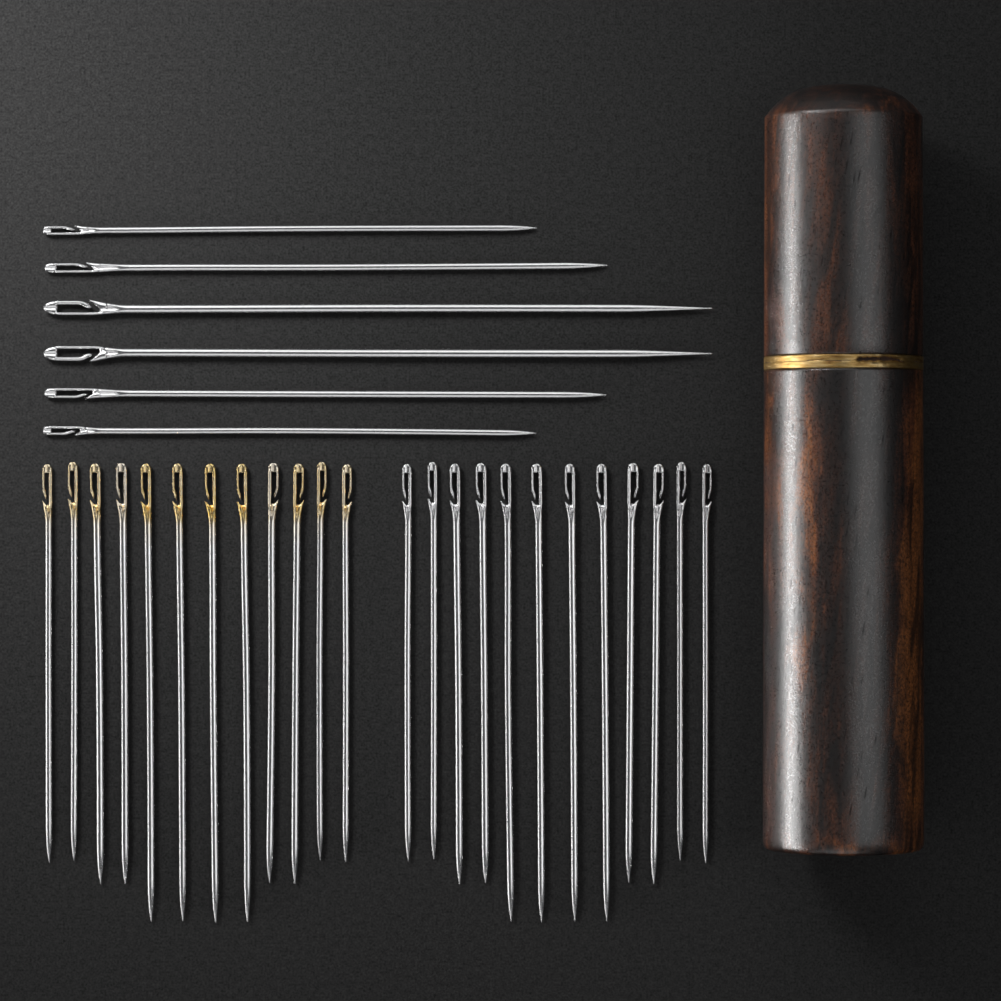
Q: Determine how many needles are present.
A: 30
